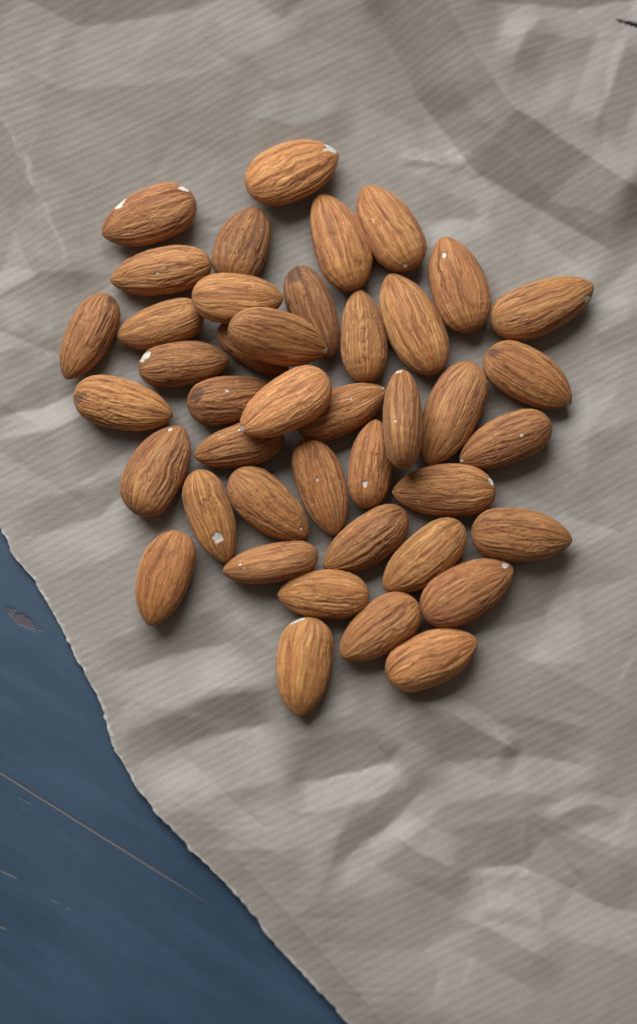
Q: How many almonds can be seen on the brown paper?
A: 42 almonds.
